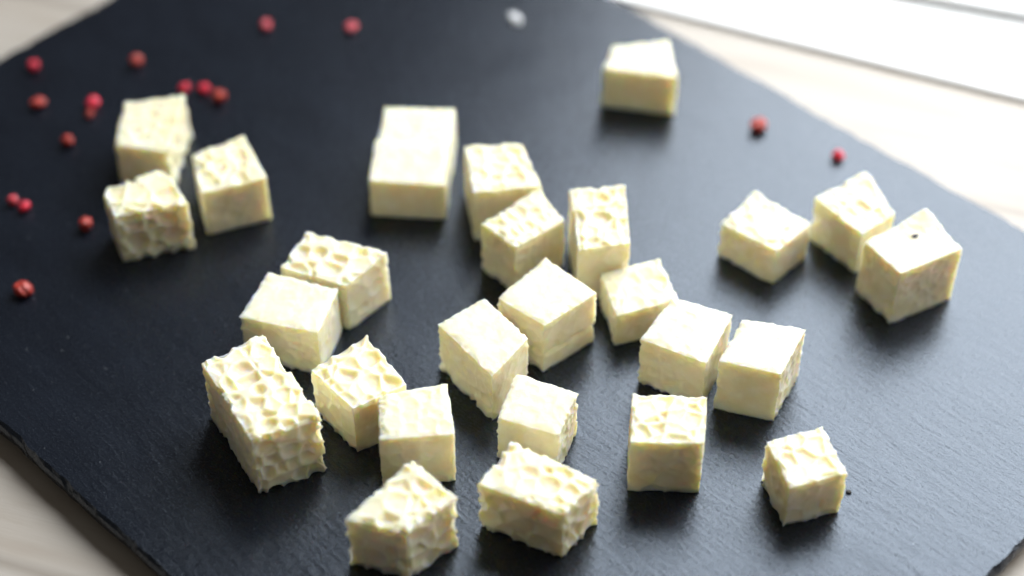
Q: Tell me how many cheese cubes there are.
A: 27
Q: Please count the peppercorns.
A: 17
